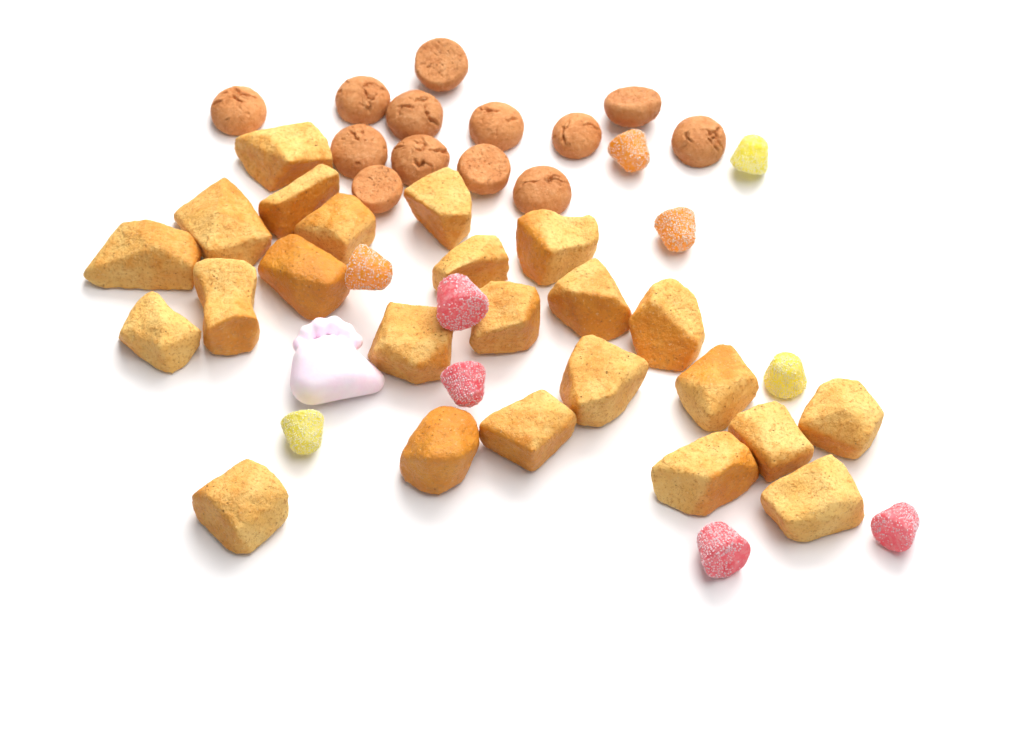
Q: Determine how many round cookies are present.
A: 13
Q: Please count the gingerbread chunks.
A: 24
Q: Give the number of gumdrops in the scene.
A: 10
